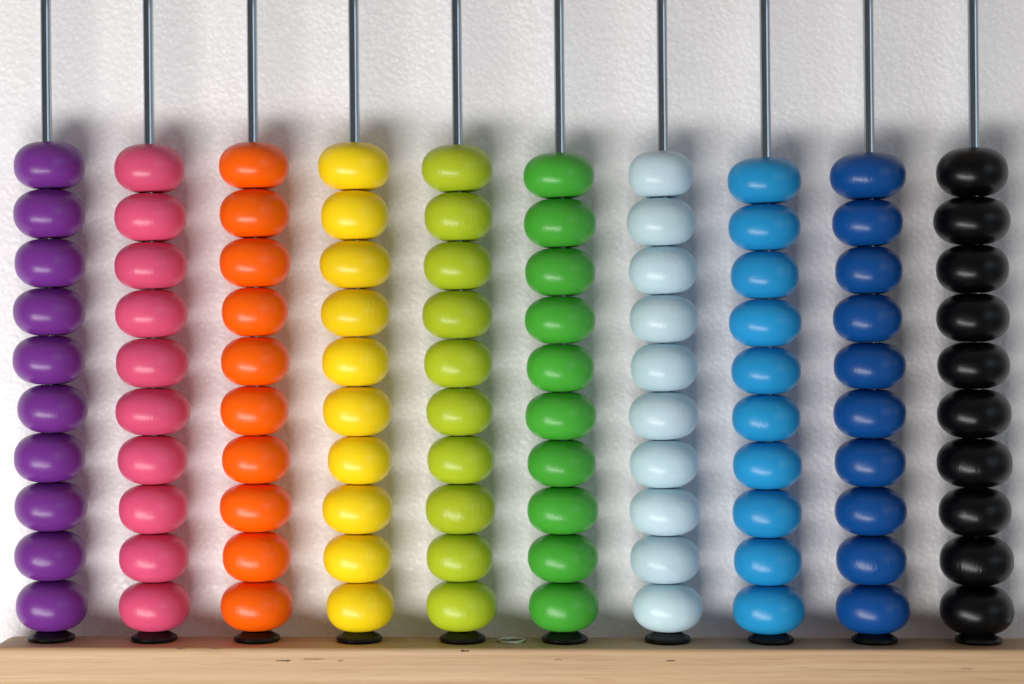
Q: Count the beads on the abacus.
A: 100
